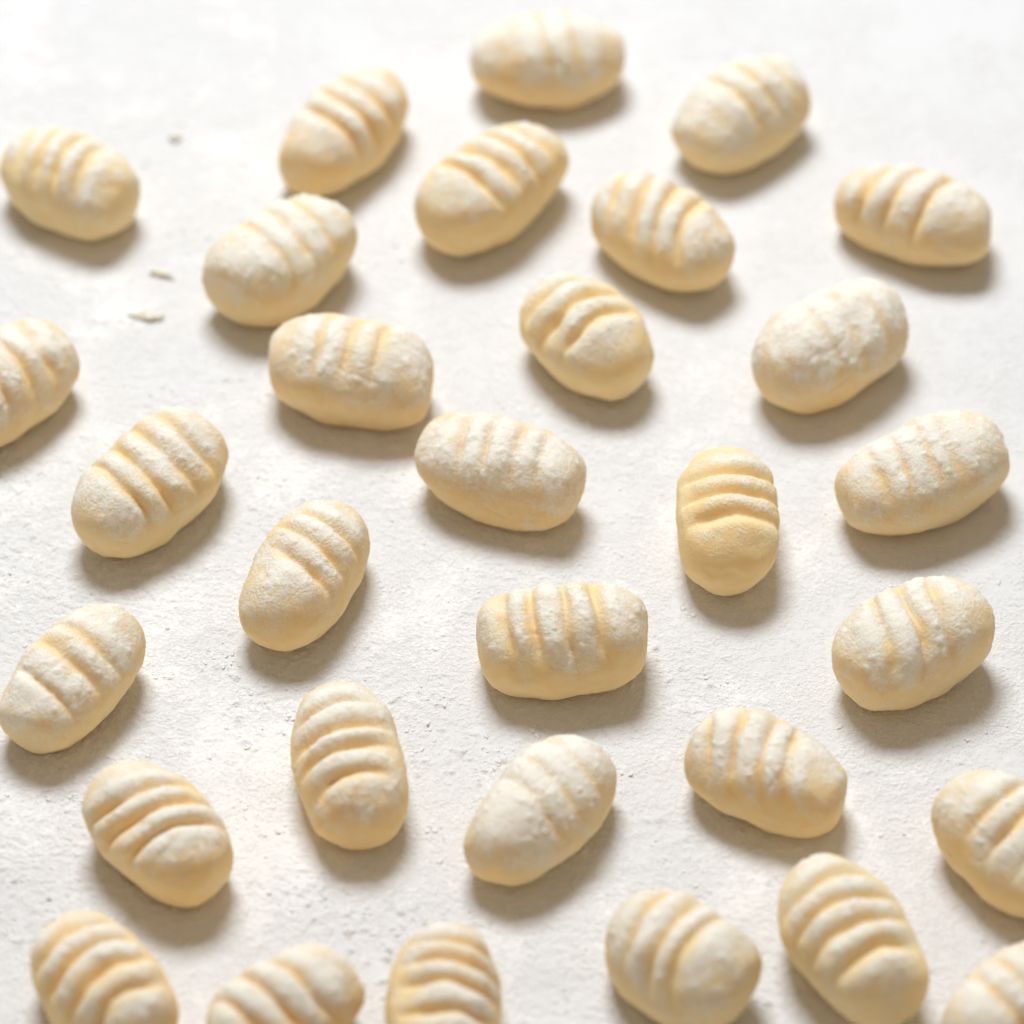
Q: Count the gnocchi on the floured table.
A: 31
